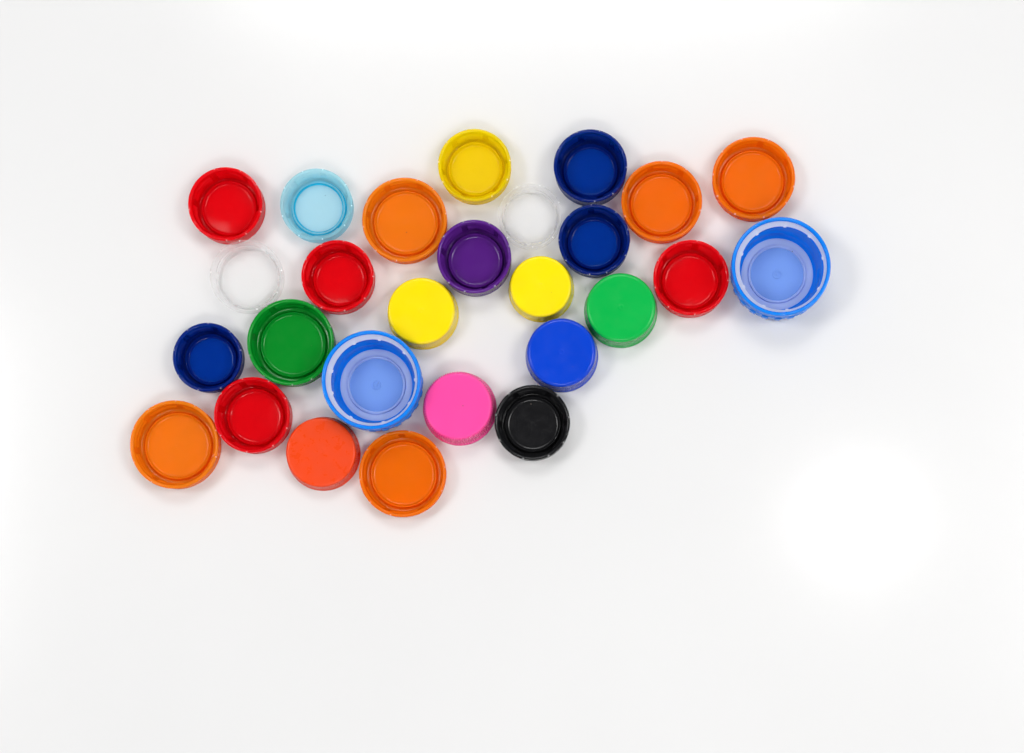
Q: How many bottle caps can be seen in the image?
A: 27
